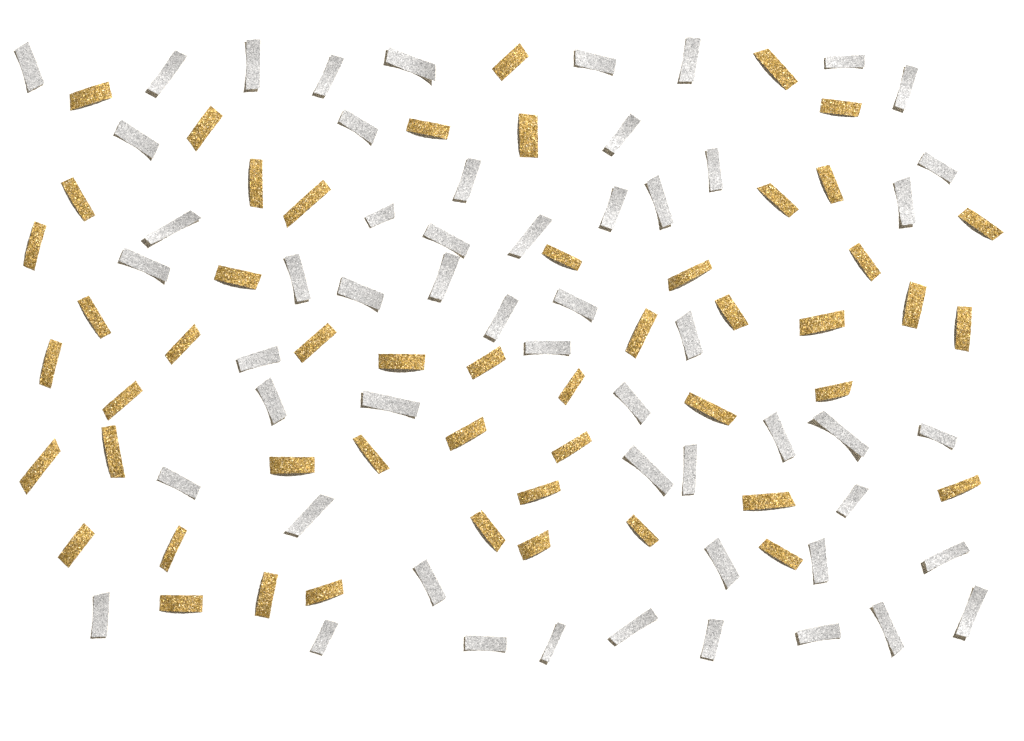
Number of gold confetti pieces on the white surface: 51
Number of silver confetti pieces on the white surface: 55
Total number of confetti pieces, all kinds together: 106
